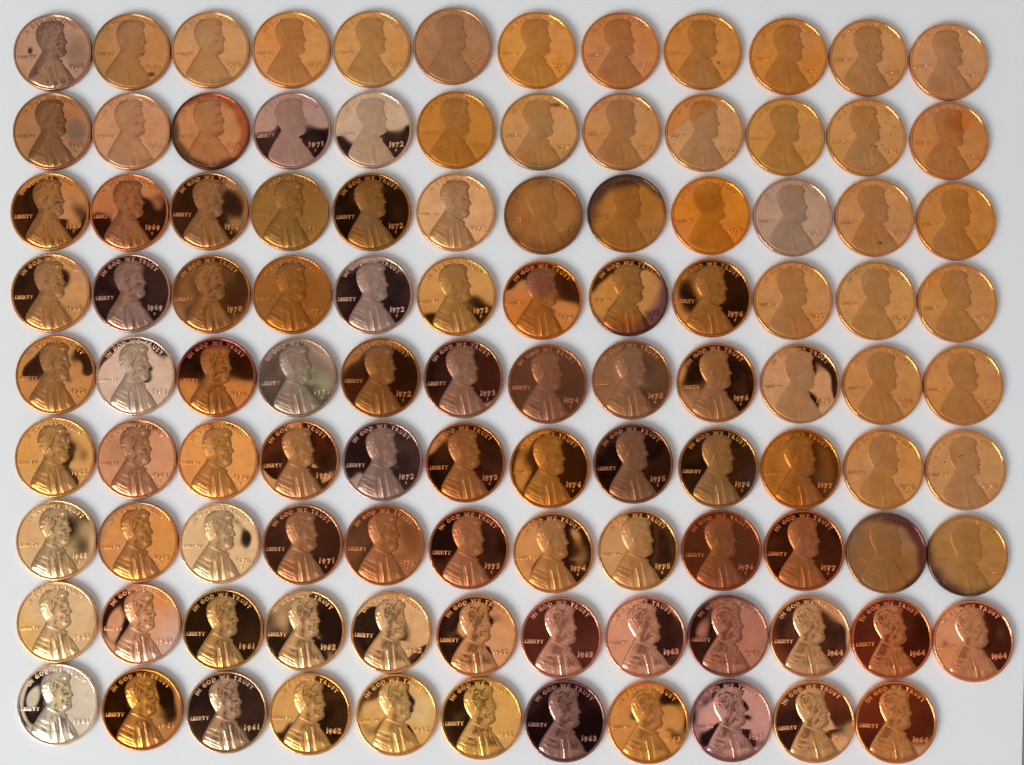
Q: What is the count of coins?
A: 107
